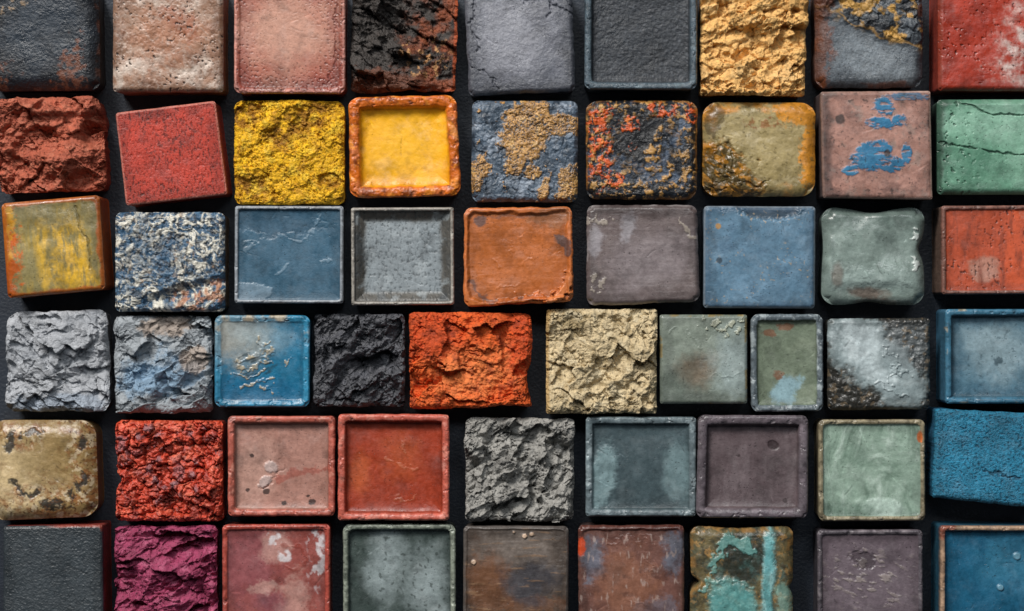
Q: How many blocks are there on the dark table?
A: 55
